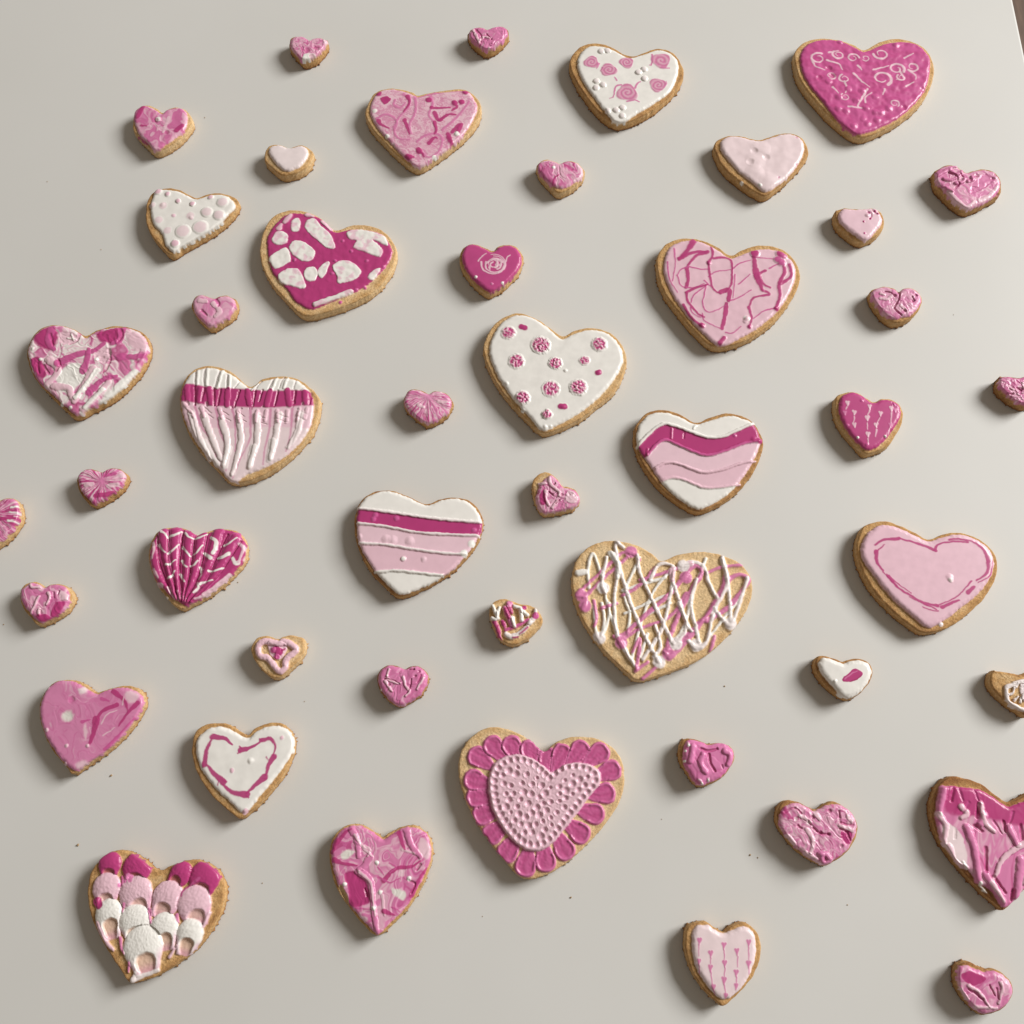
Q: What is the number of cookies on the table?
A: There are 47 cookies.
